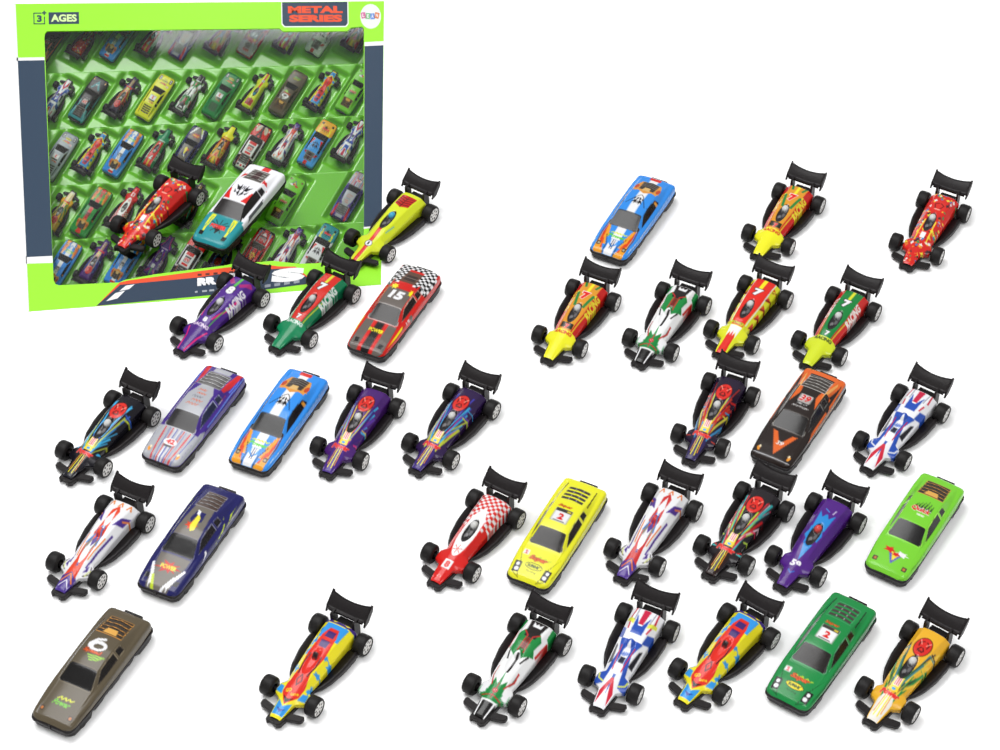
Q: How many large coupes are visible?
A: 11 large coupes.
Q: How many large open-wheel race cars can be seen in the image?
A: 25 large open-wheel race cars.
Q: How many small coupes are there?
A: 23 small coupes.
